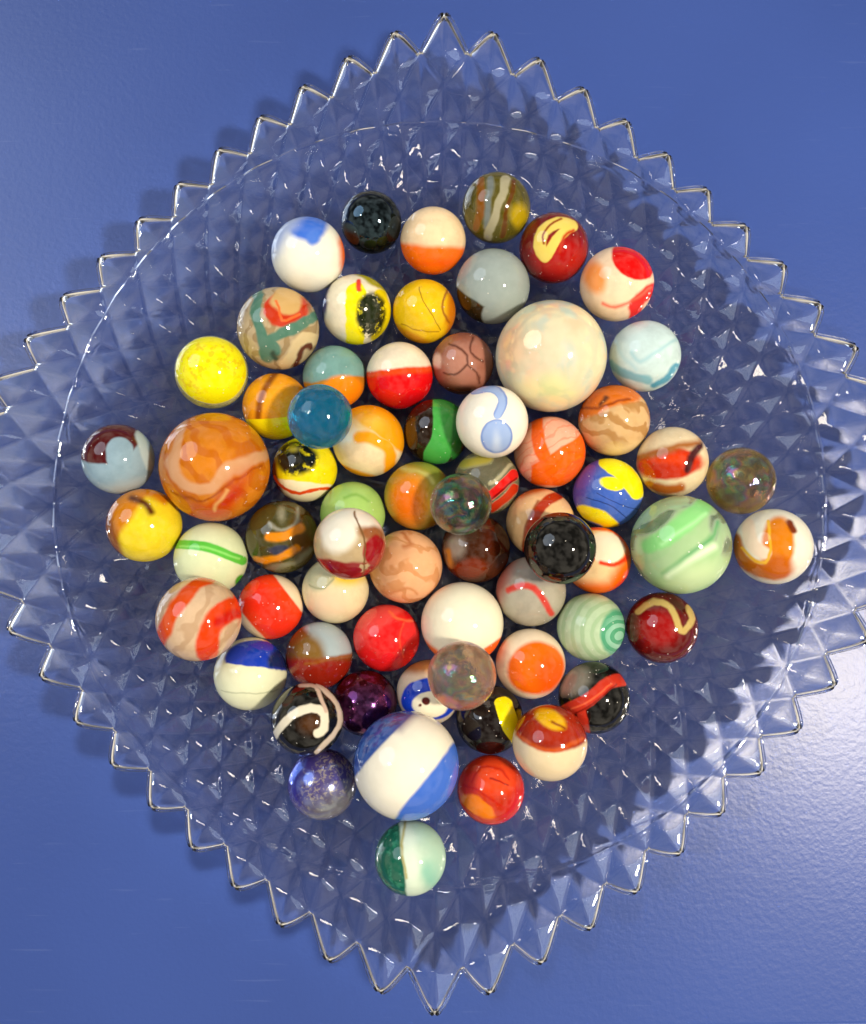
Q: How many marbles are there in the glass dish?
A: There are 66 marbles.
